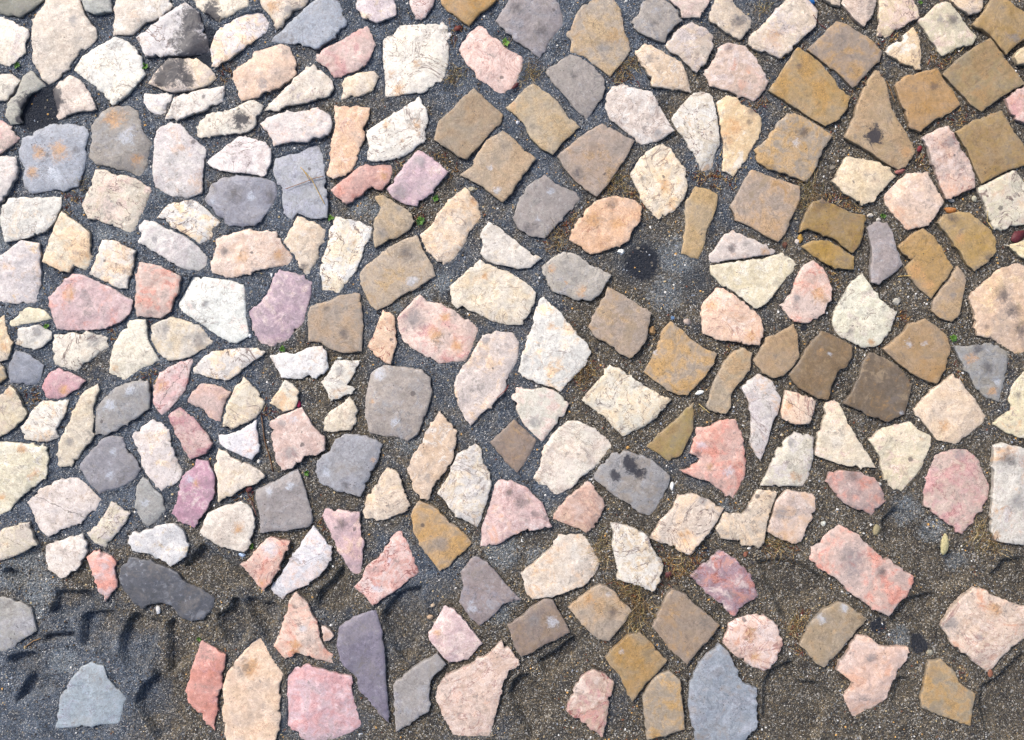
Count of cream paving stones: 105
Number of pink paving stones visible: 50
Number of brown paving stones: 42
